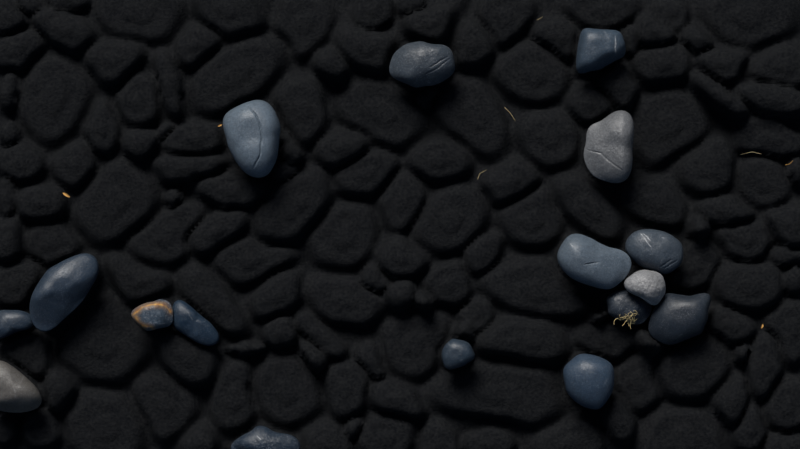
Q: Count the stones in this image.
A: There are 17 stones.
